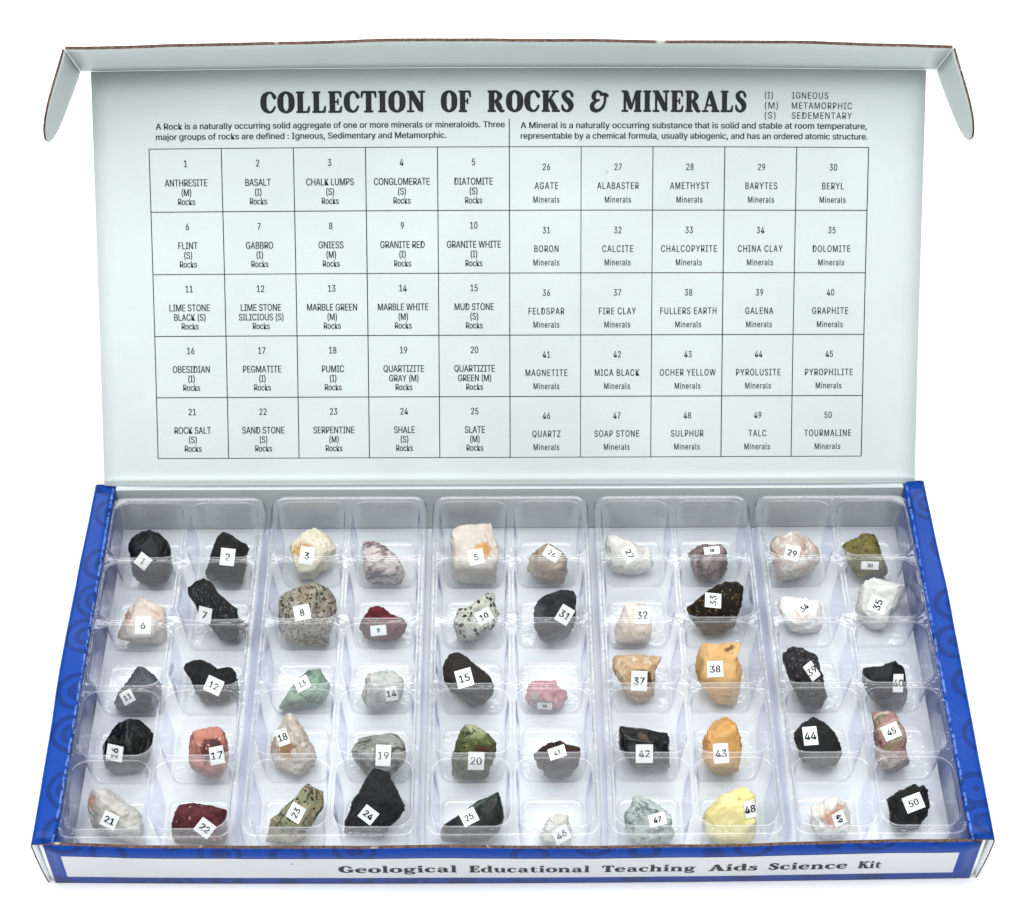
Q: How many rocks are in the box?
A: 50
